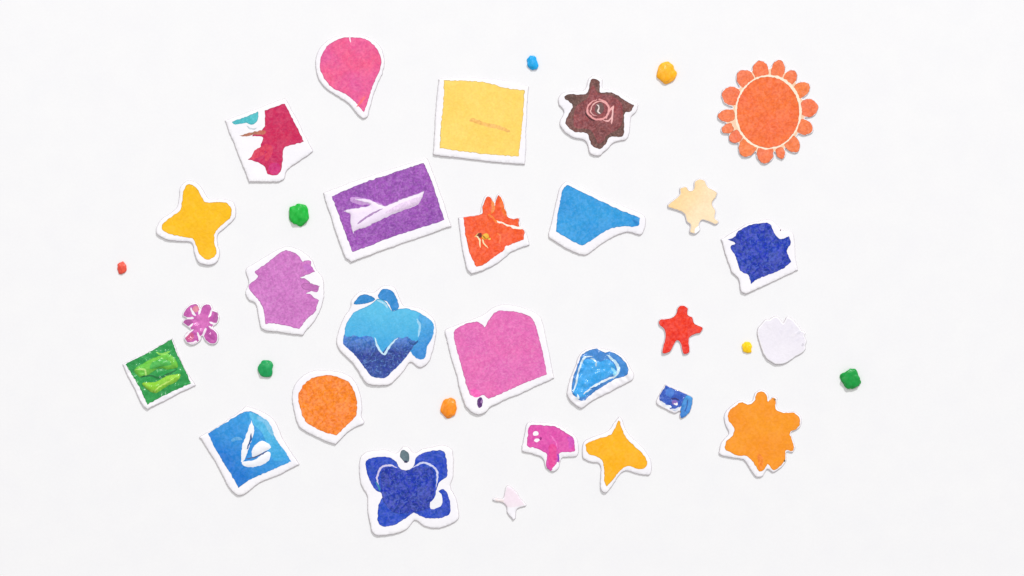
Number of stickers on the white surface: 27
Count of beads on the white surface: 8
